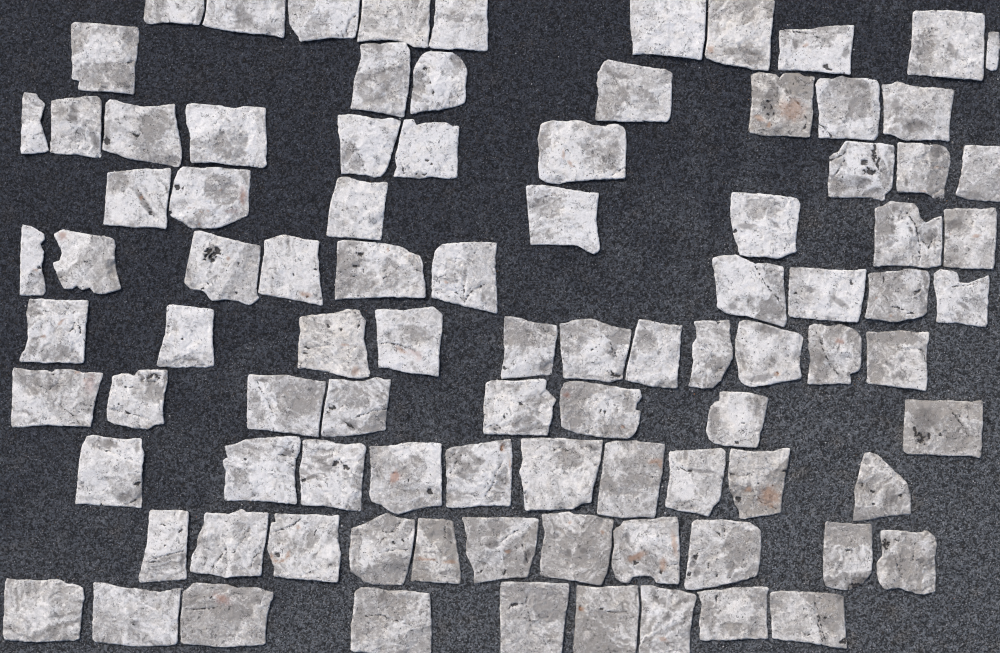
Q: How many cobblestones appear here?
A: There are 93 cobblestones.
